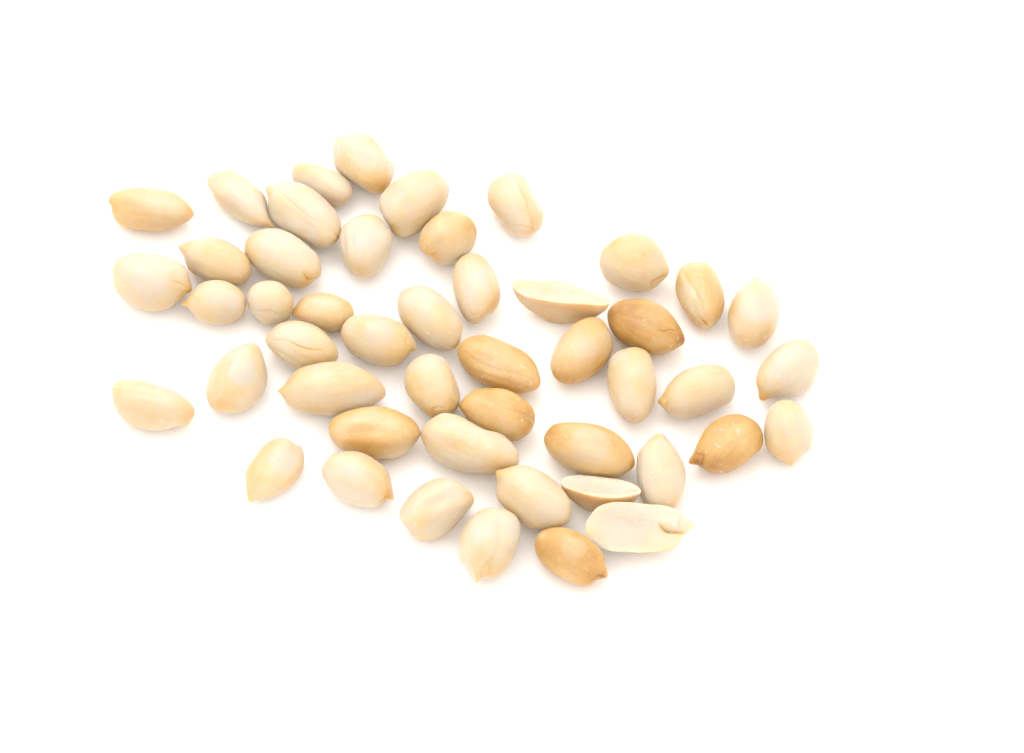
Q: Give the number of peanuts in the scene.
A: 48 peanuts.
